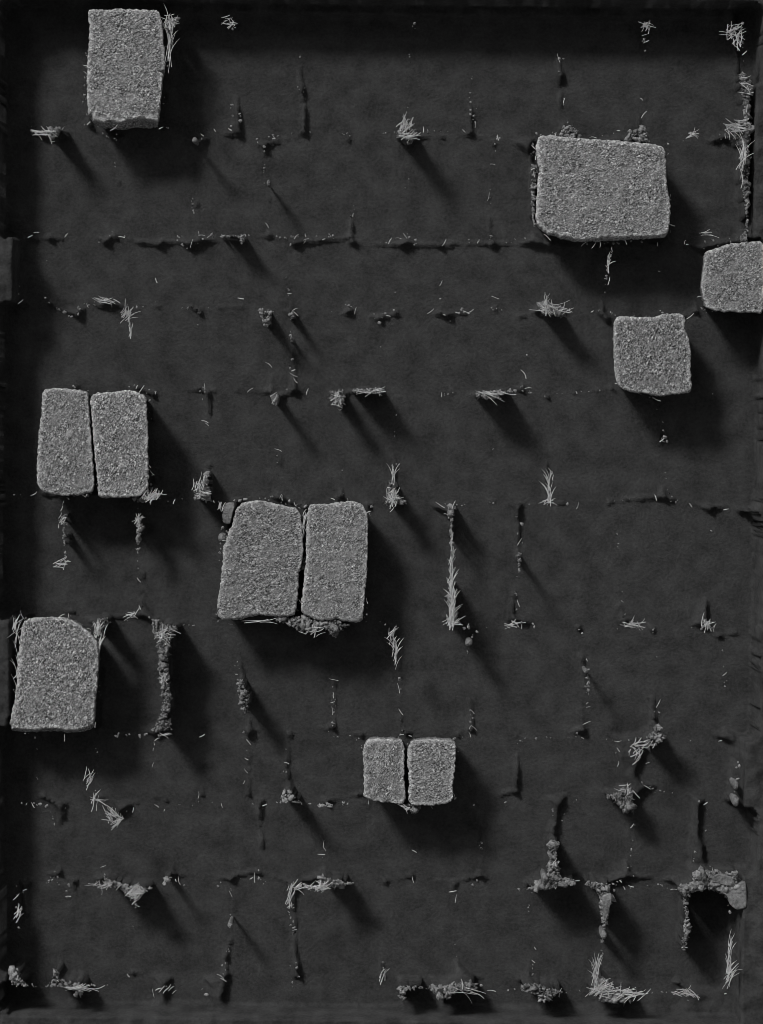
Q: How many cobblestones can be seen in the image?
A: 11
